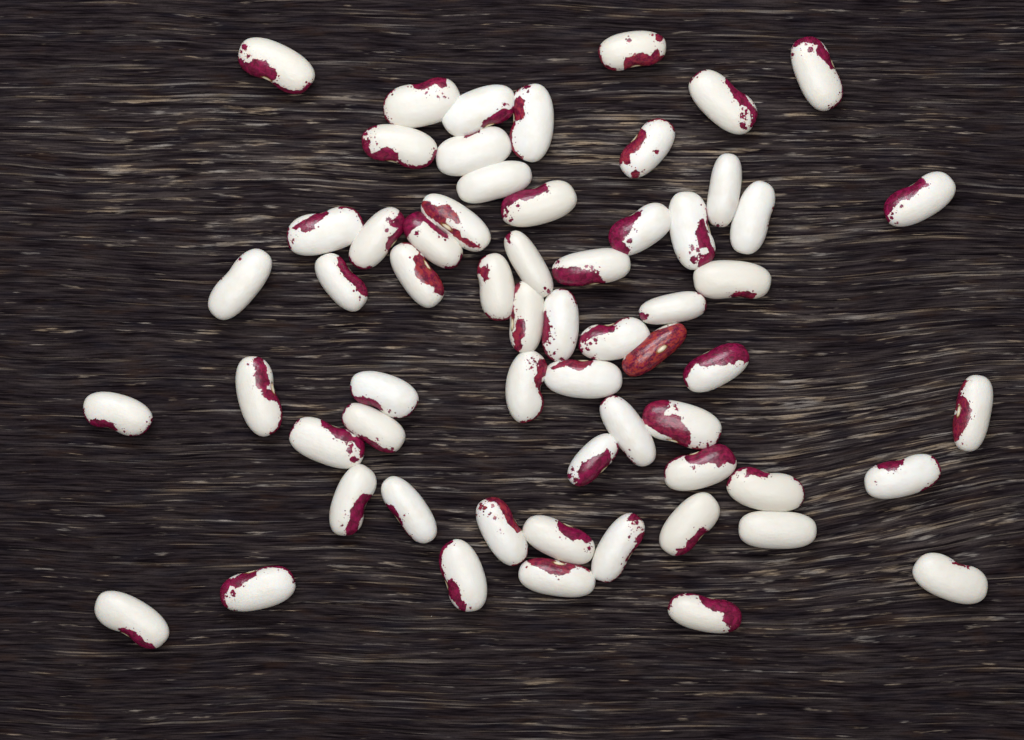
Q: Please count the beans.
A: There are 61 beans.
